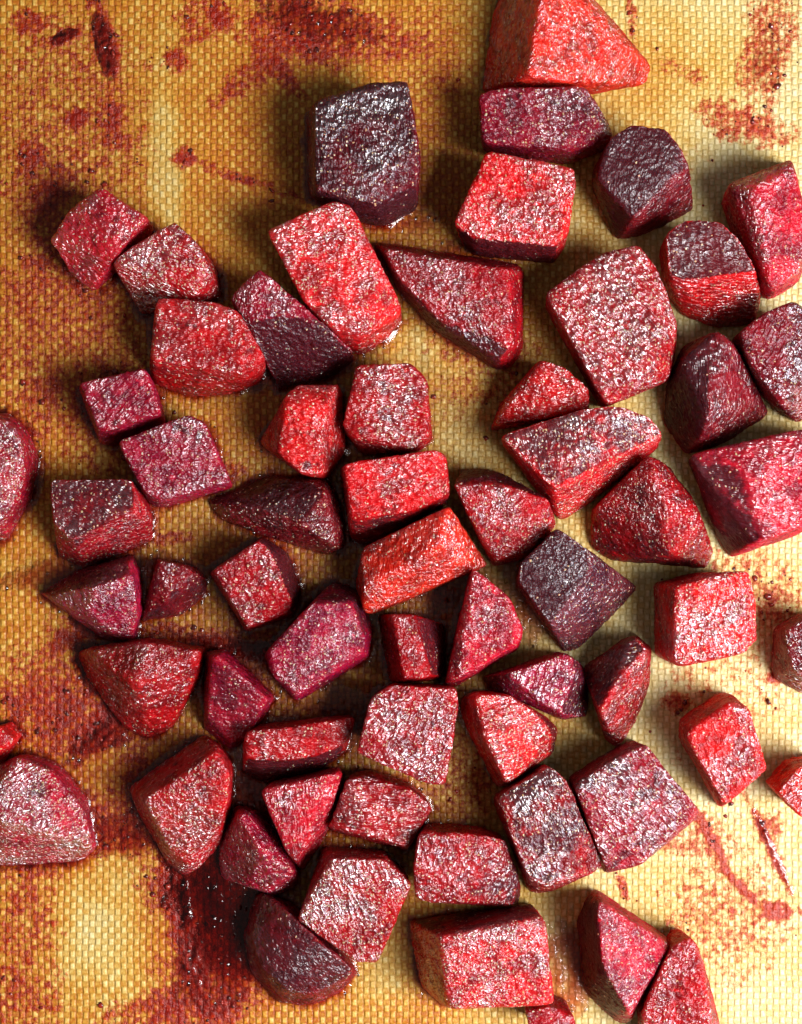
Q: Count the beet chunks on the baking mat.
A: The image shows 63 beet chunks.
